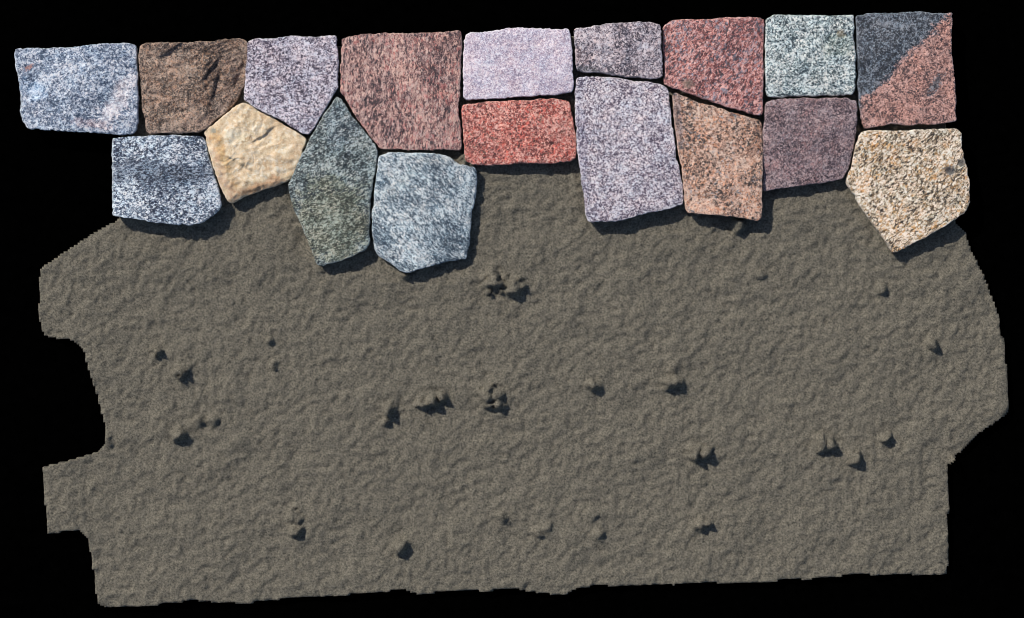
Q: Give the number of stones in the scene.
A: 18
